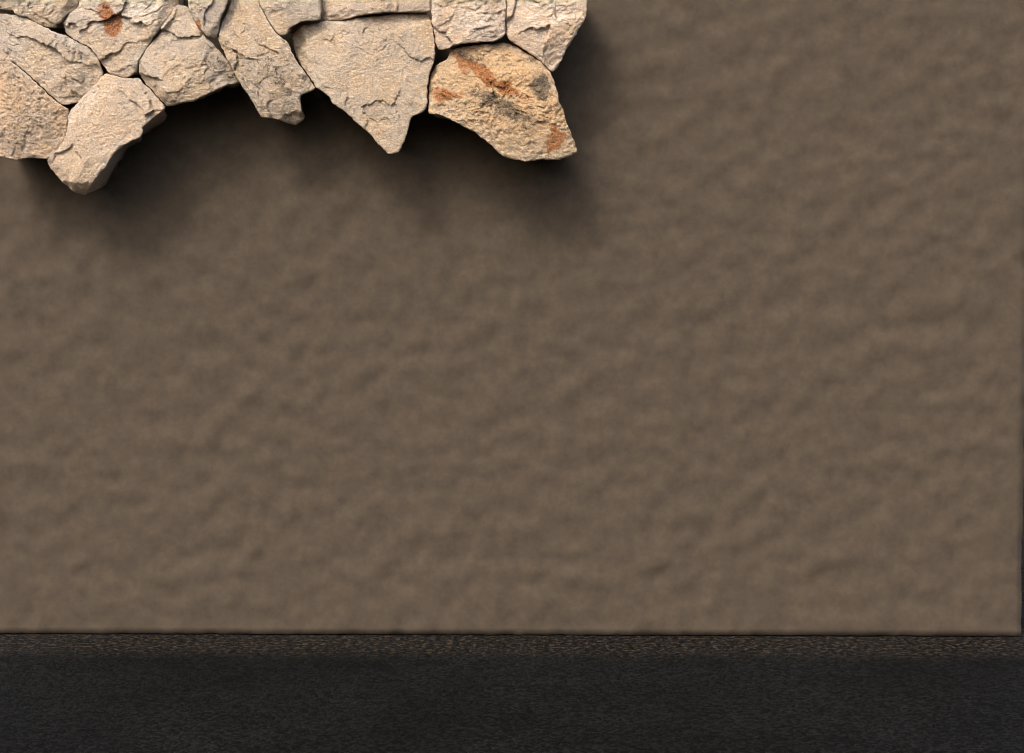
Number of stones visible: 14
